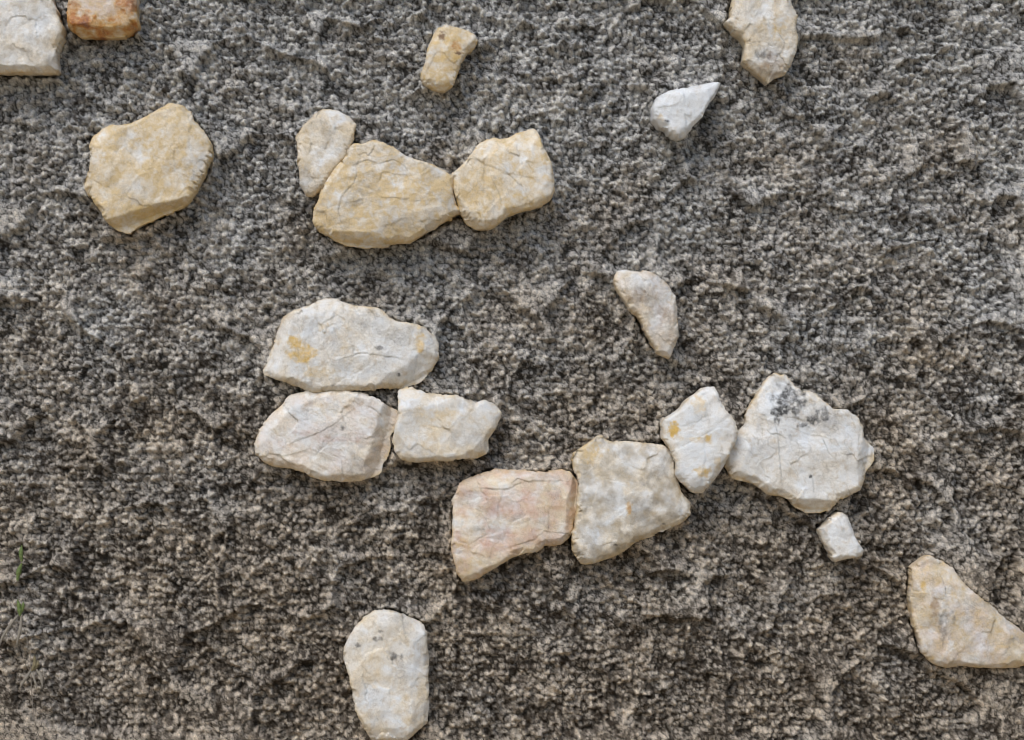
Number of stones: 20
